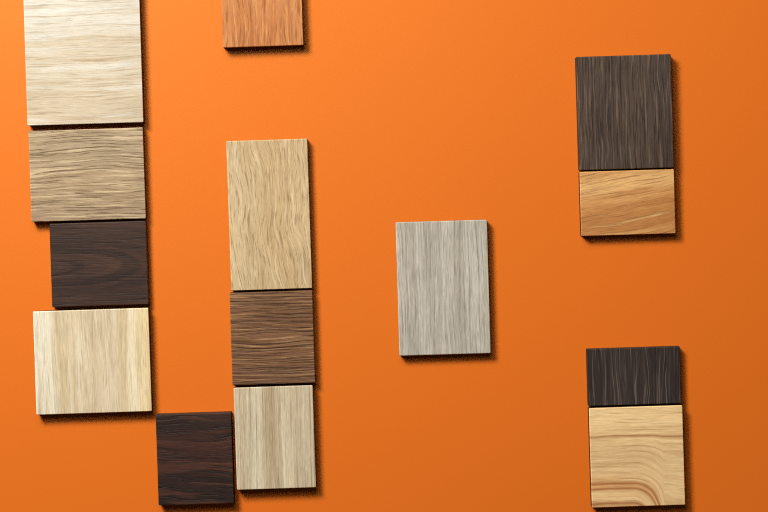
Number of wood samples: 14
